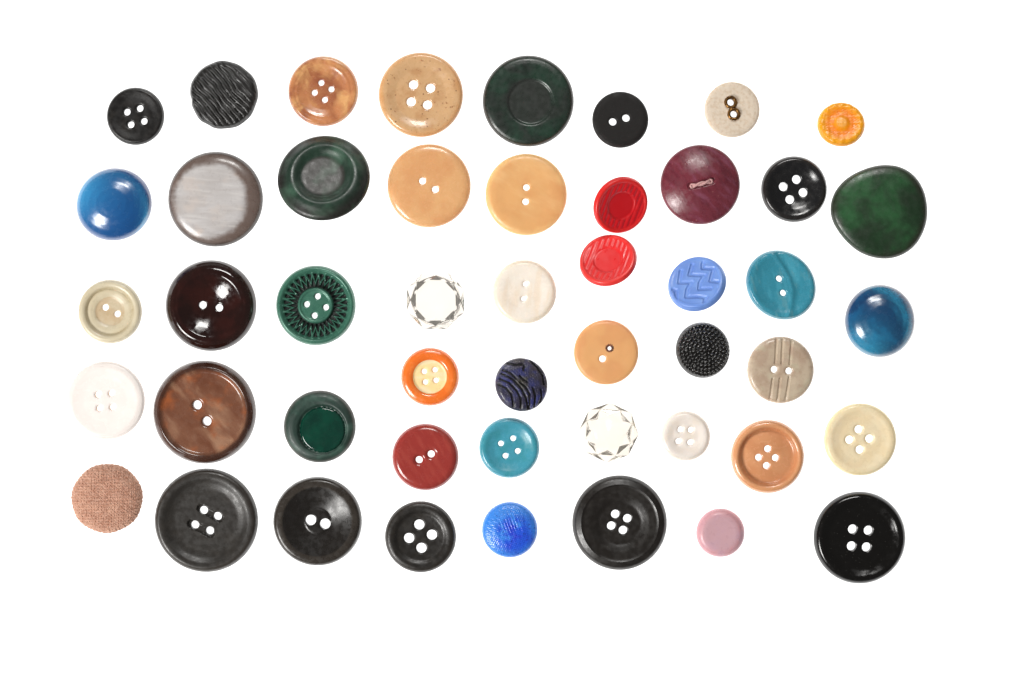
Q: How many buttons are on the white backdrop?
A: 48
